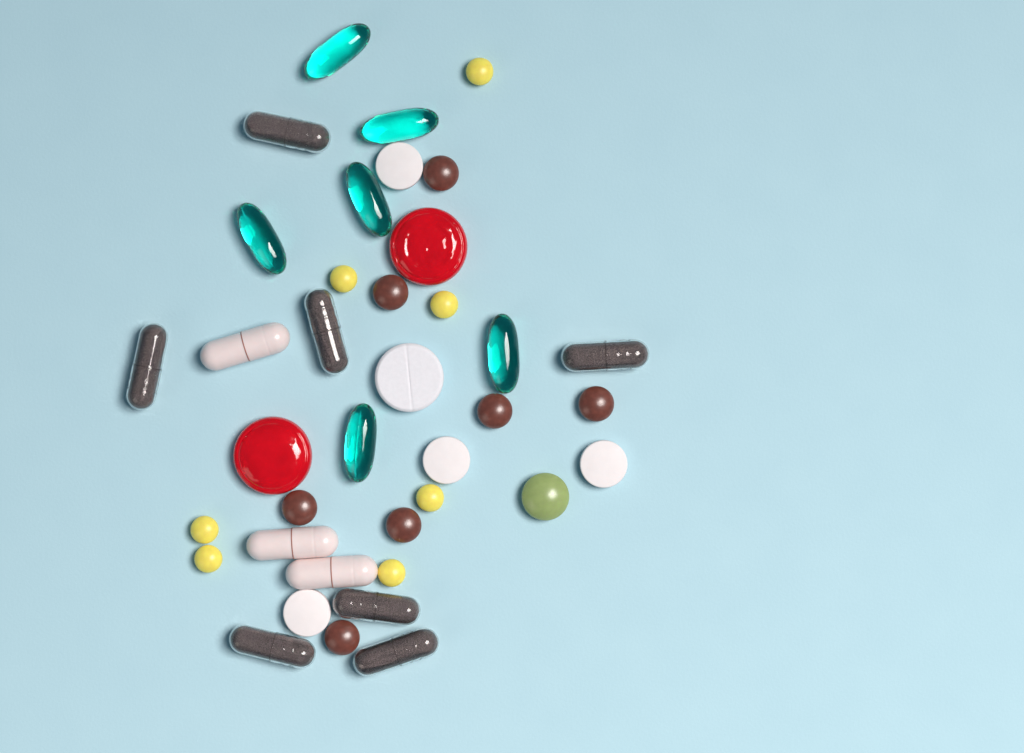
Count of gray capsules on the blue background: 7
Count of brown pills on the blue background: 7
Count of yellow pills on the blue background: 7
